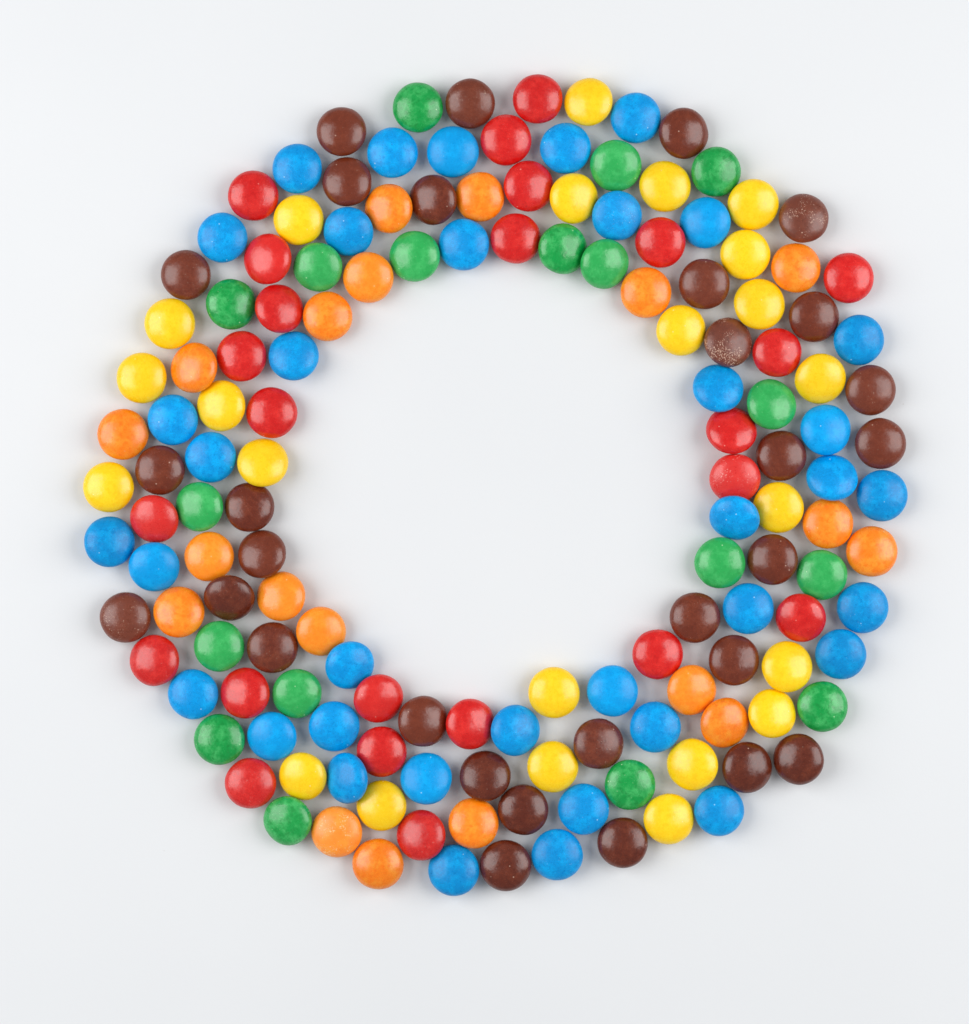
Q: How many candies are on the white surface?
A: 151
